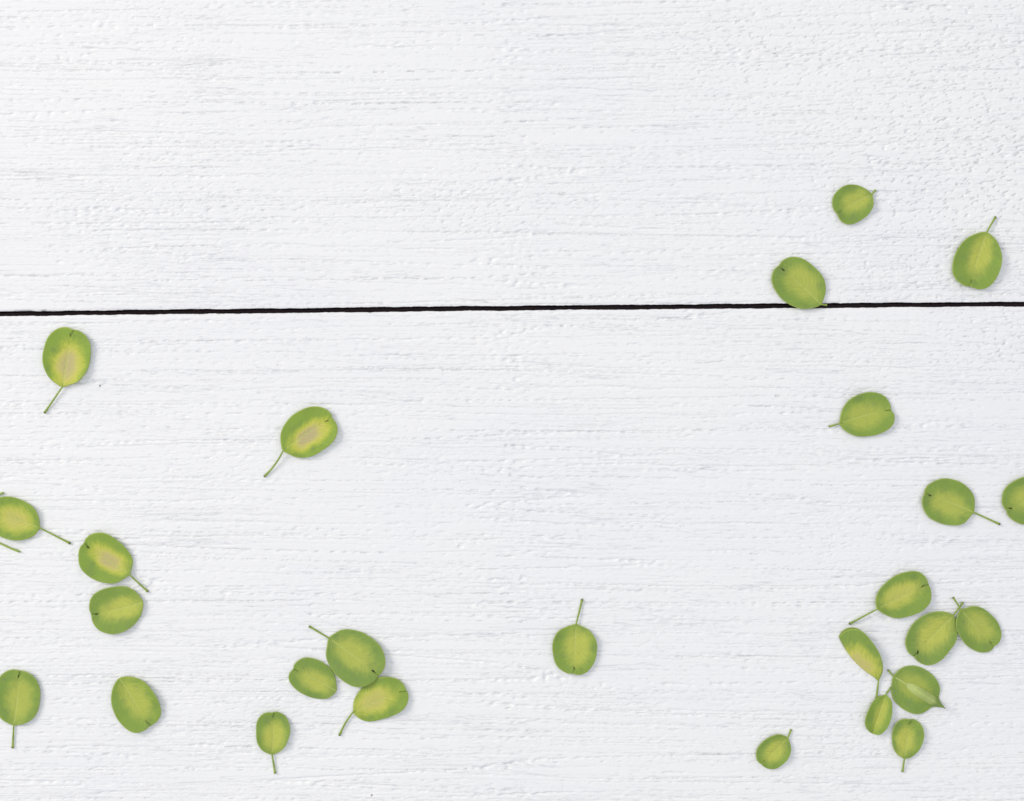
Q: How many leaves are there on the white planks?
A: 26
